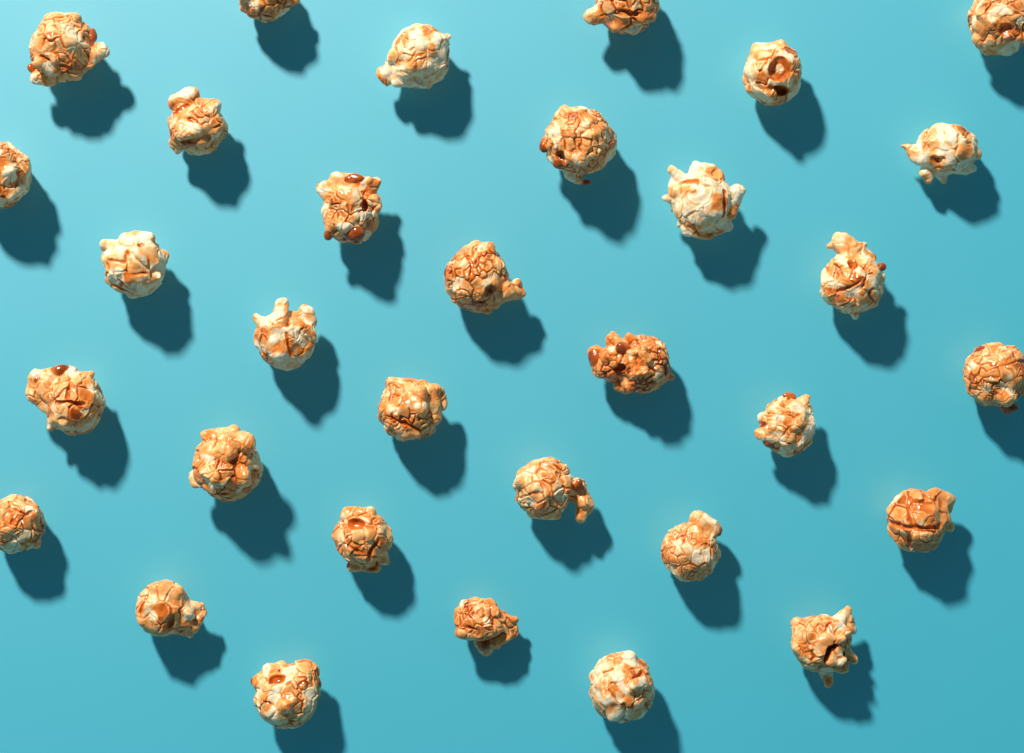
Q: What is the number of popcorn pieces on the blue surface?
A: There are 32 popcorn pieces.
